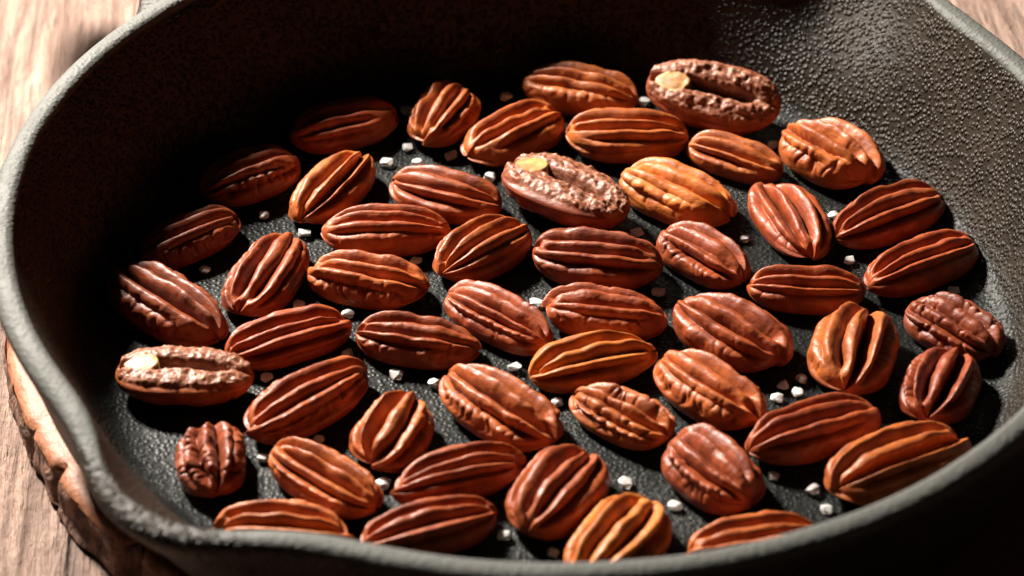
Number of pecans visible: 51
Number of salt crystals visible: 42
